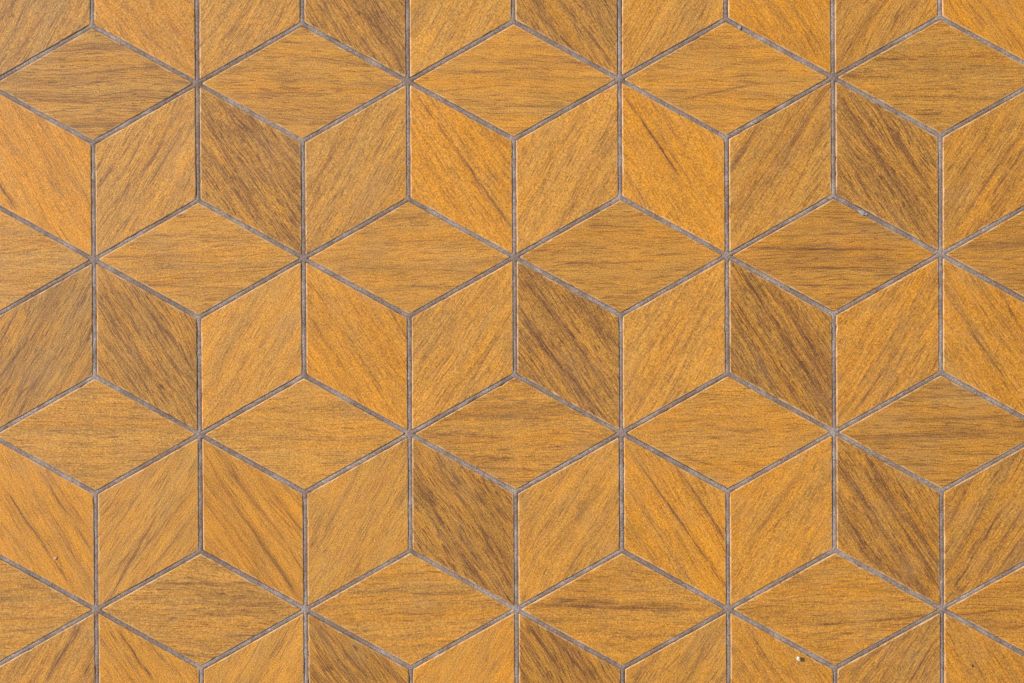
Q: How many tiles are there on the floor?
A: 72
